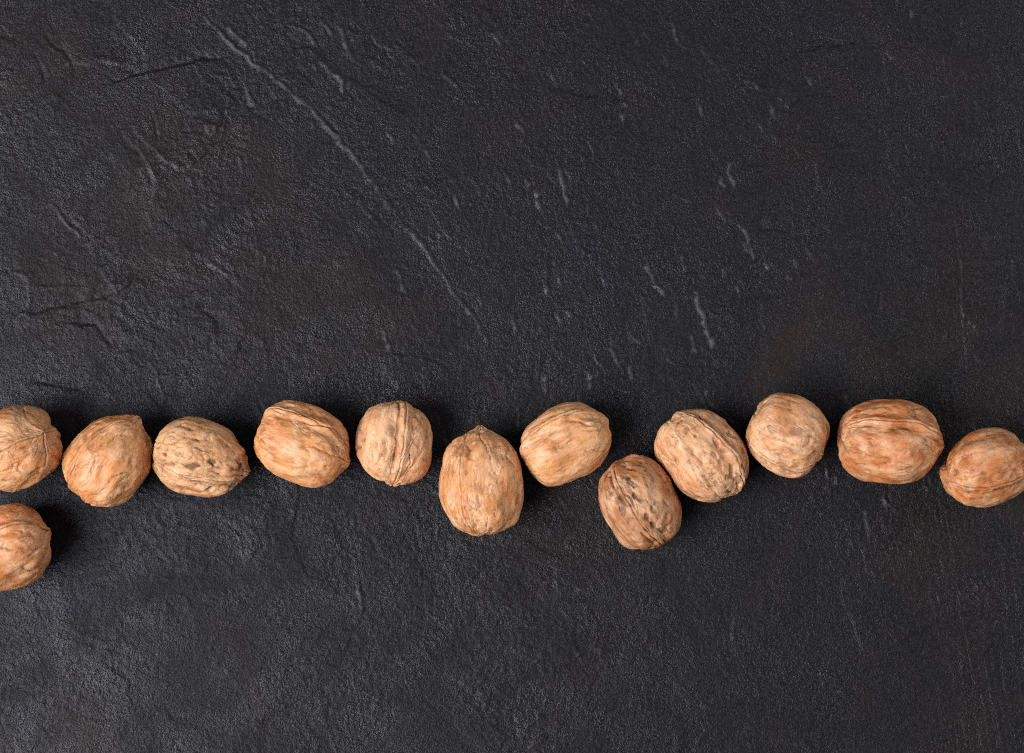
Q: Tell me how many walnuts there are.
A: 13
